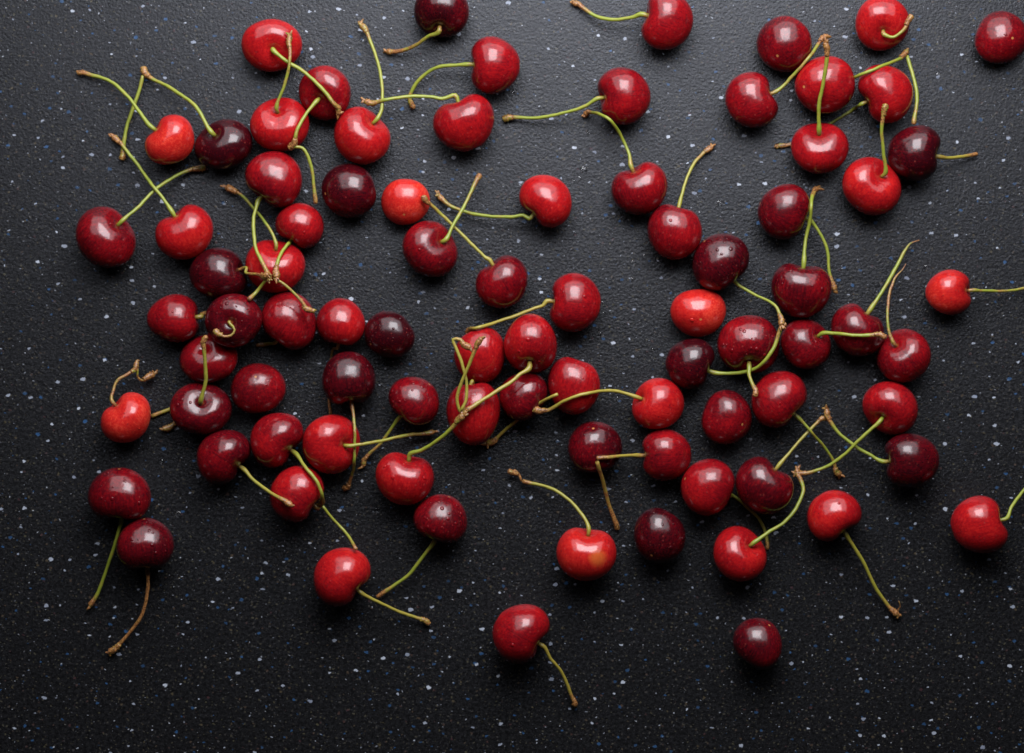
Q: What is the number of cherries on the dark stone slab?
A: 85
